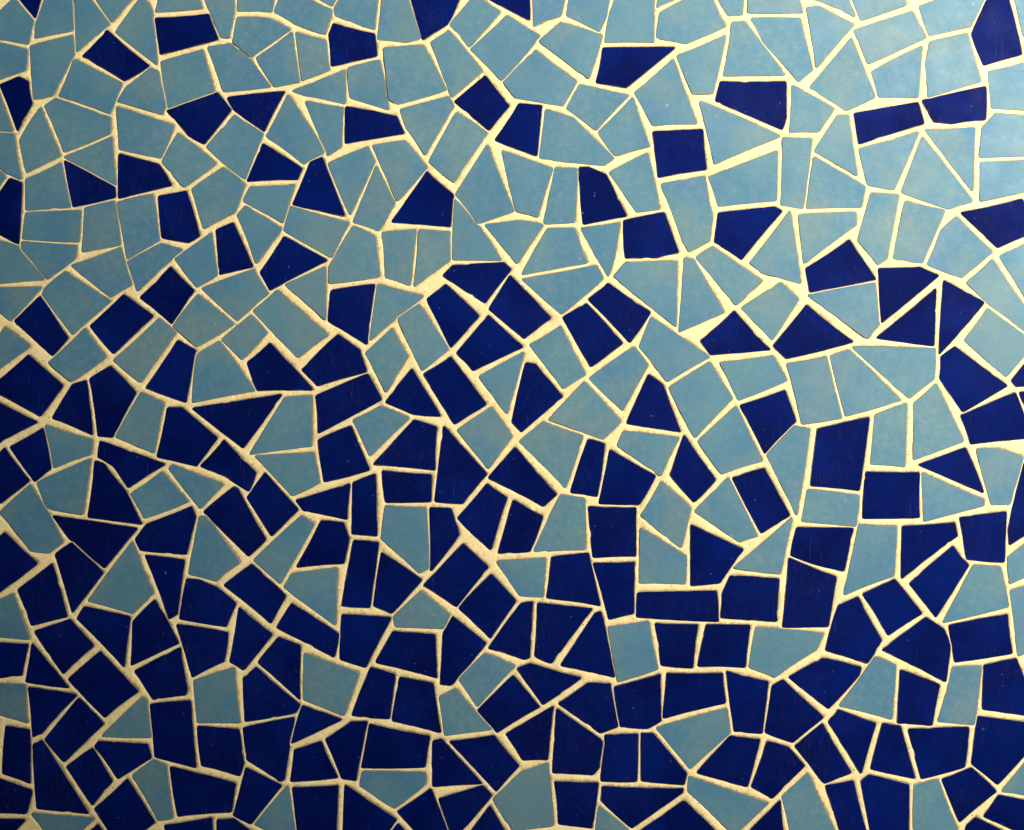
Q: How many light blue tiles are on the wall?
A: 200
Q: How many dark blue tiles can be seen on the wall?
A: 200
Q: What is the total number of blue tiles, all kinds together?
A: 400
